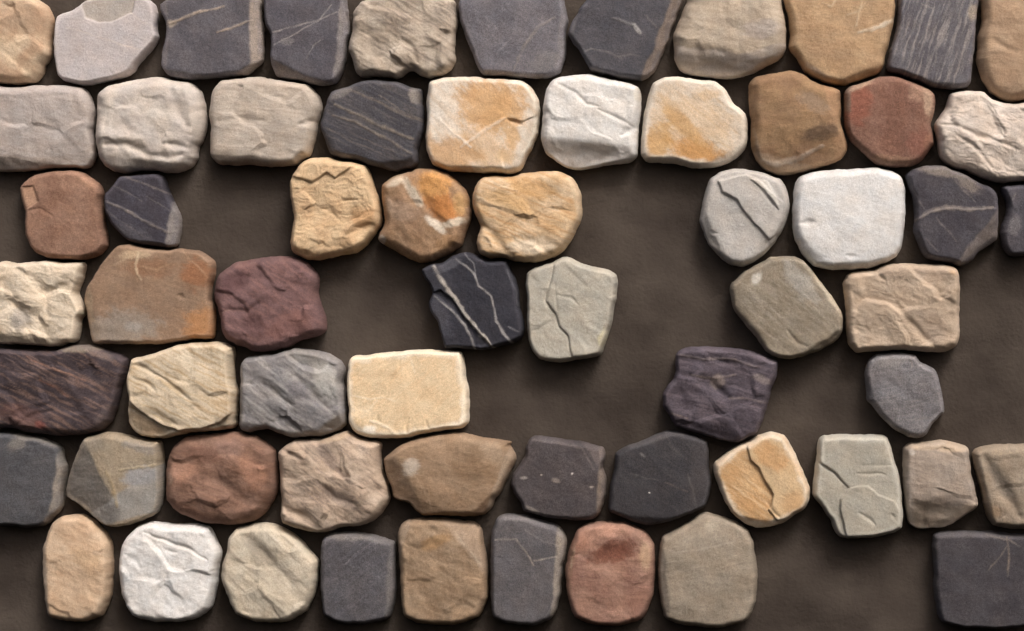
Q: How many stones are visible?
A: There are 63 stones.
